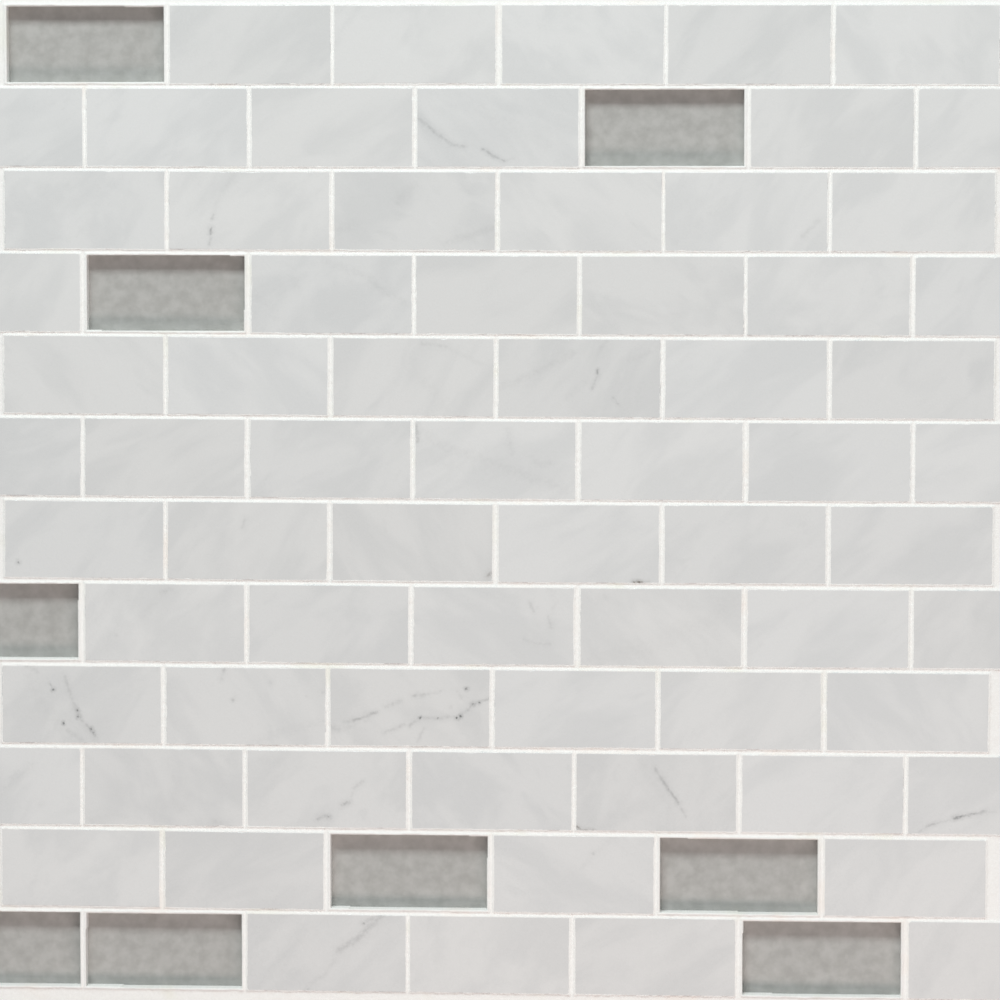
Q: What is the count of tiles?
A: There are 69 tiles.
